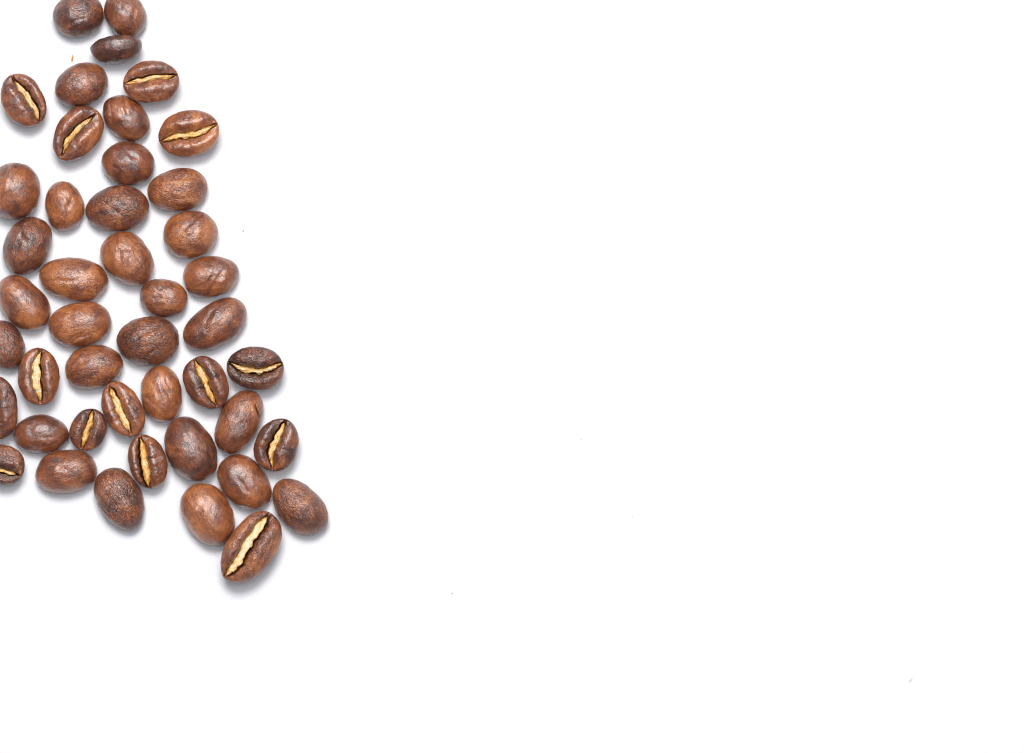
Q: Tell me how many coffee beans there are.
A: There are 45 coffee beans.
